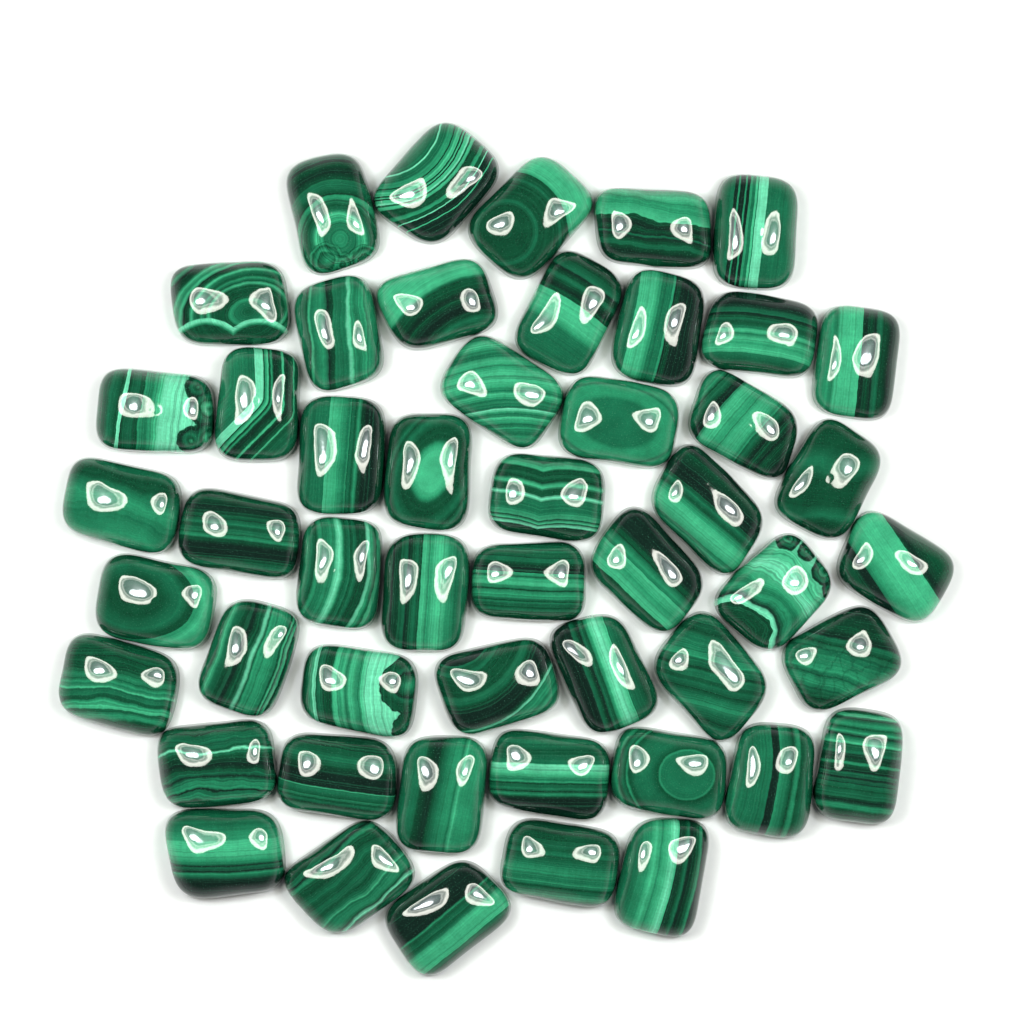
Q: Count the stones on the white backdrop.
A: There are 50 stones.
